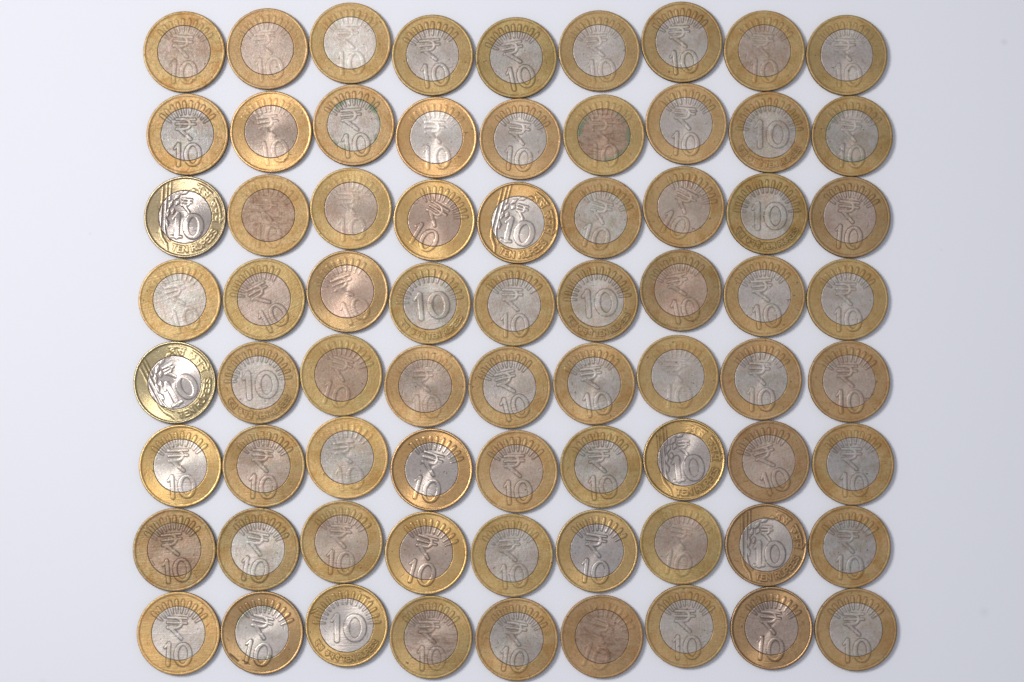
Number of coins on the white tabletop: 72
